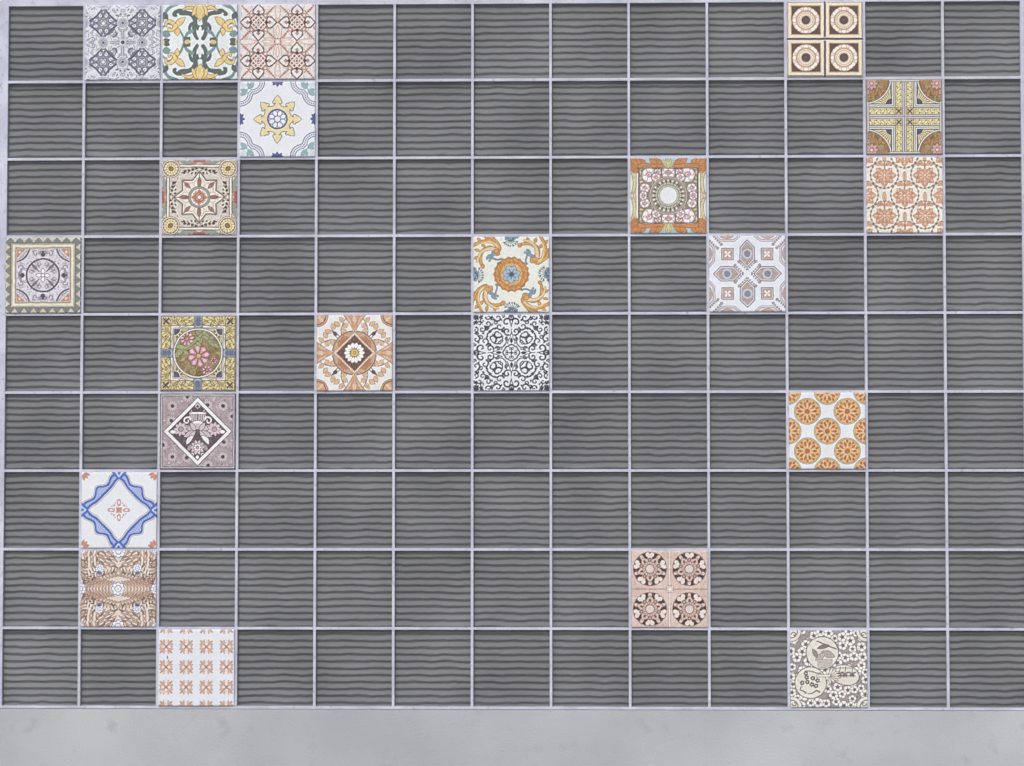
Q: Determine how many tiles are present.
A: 22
